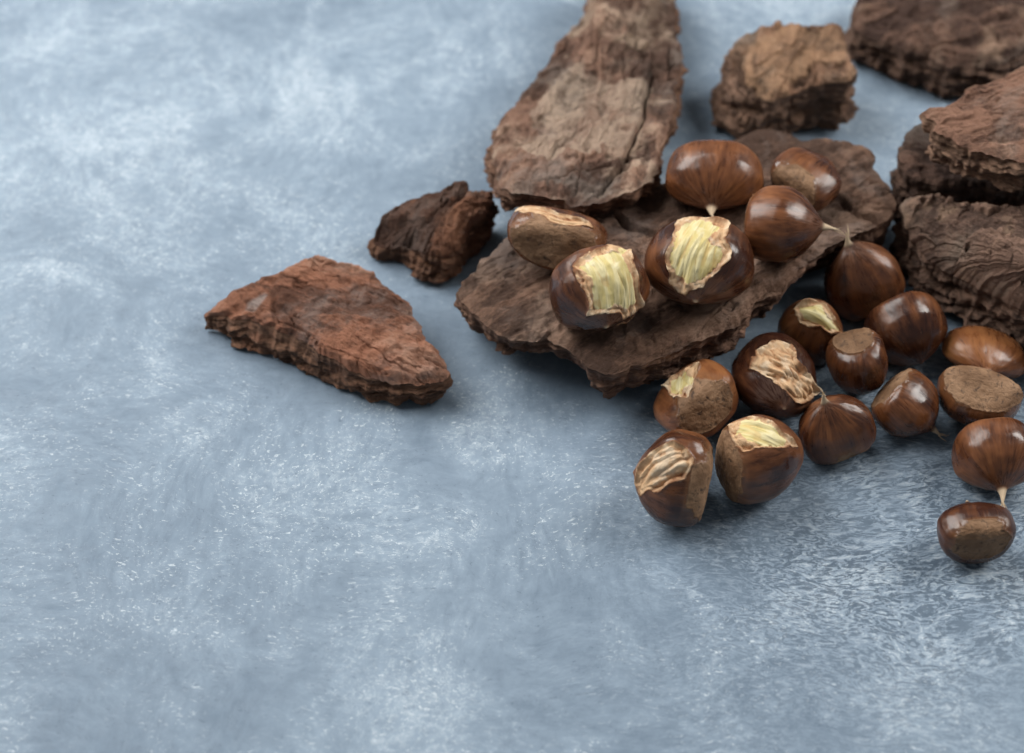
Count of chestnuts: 20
